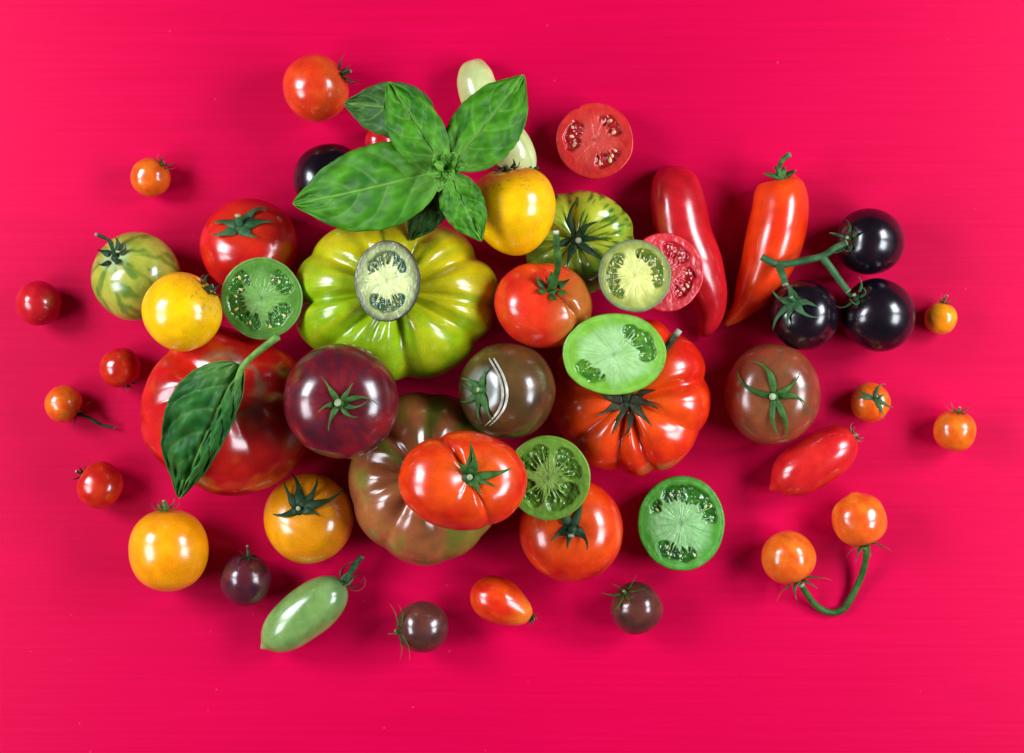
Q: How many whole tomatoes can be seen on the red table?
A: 39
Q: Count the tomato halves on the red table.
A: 8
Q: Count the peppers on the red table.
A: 3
